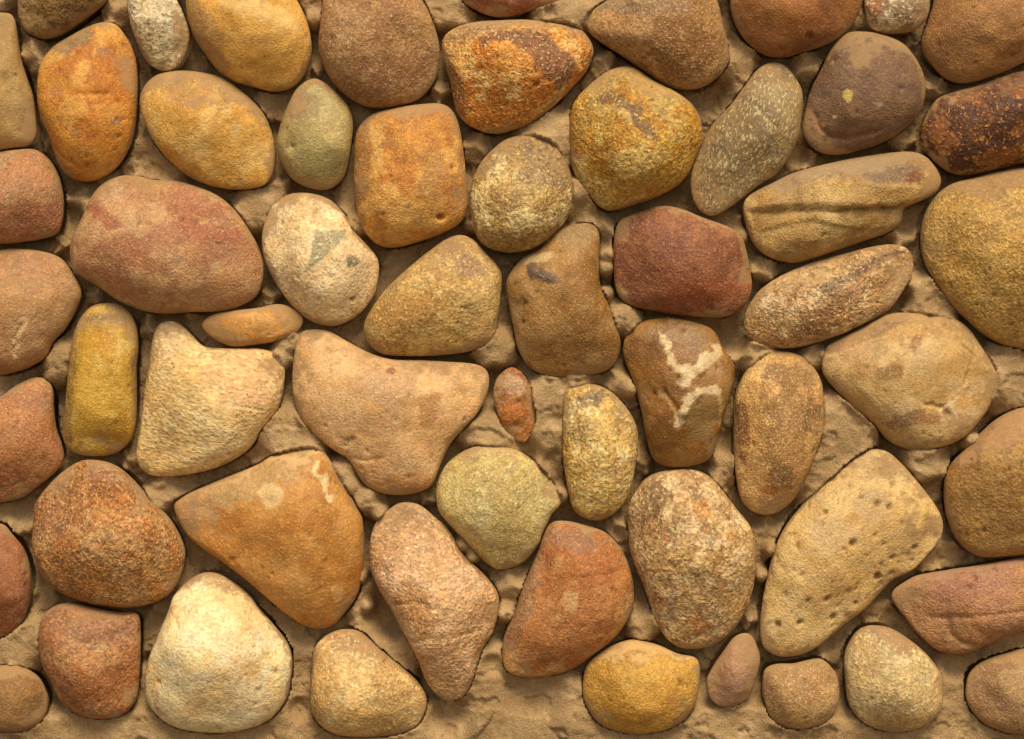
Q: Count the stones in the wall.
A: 59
